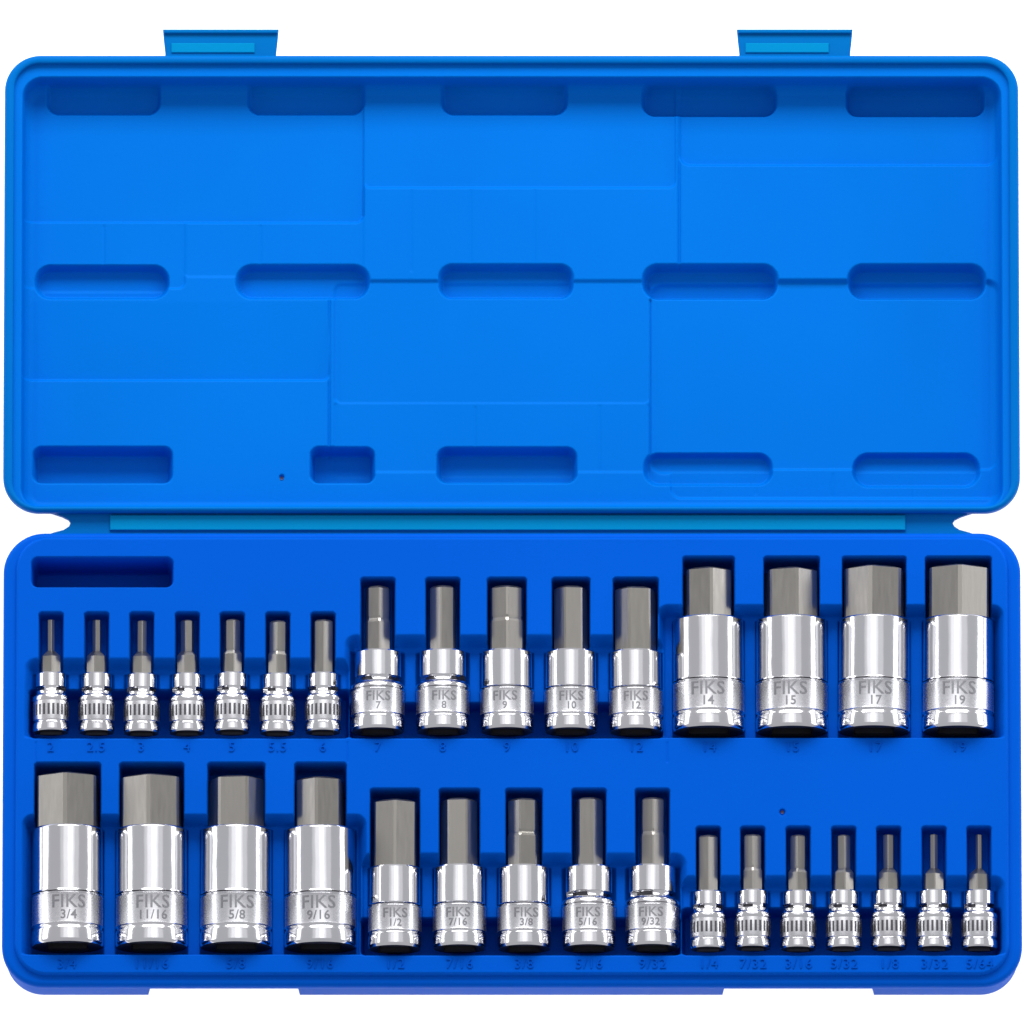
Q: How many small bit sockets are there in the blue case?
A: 14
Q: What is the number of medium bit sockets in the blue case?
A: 10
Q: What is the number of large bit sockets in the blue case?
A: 8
